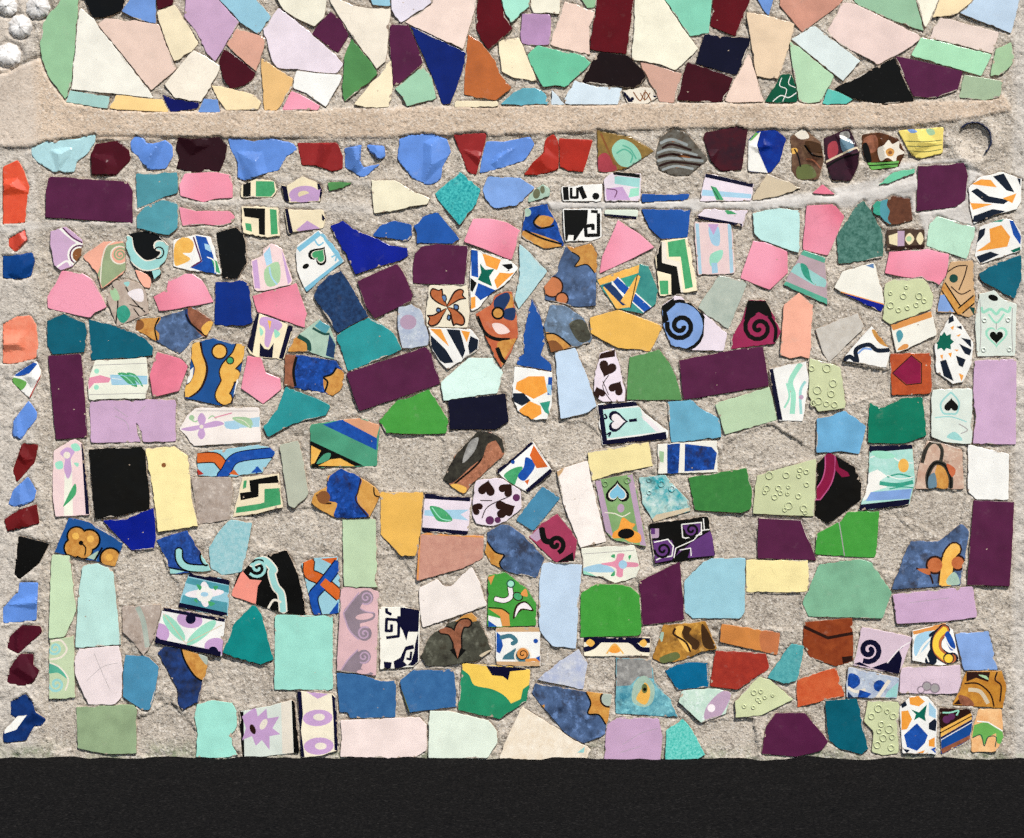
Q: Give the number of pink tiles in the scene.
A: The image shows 14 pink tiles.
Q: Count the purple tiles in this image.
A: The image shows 14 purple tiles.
